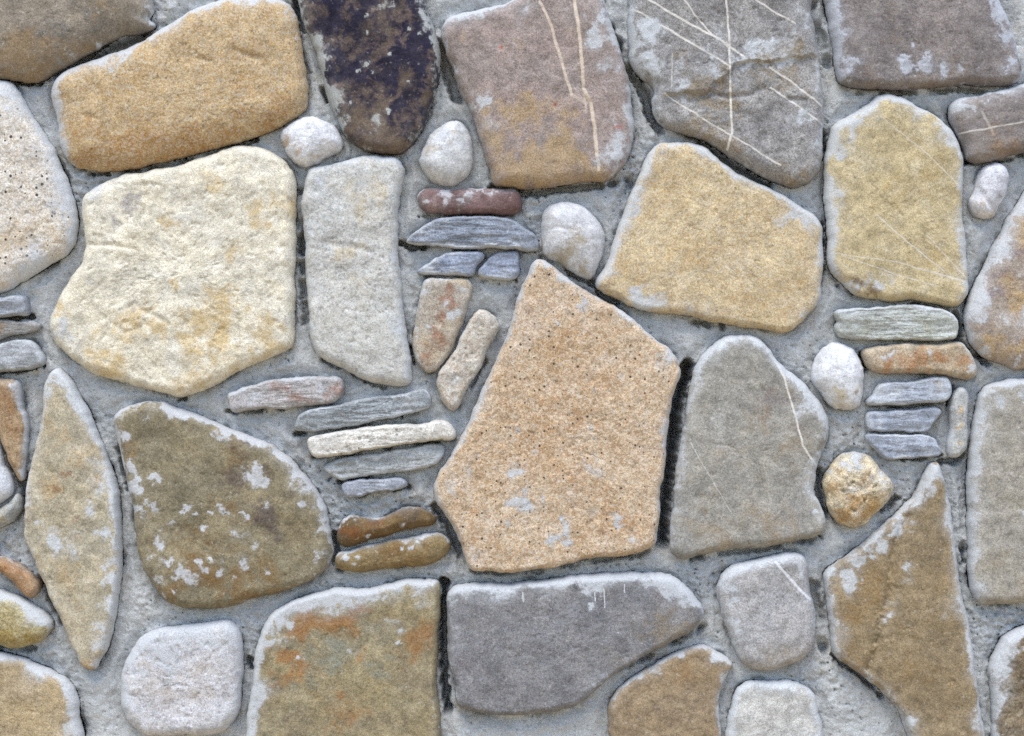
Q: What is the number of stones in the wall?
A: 60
